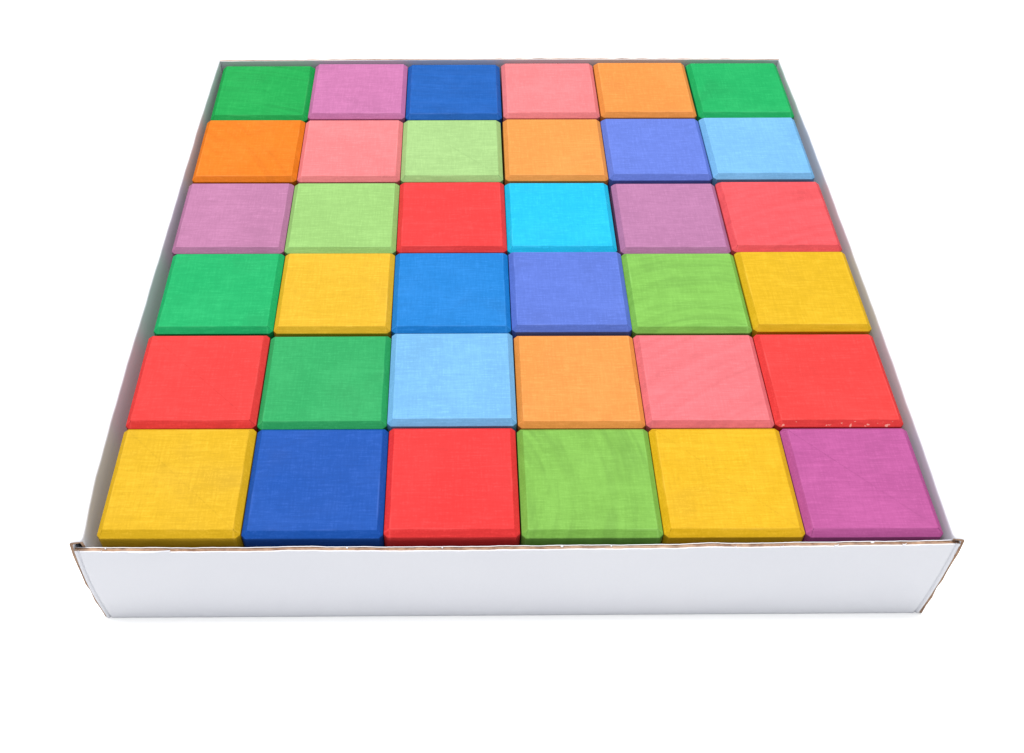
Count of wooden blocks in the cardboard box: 36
